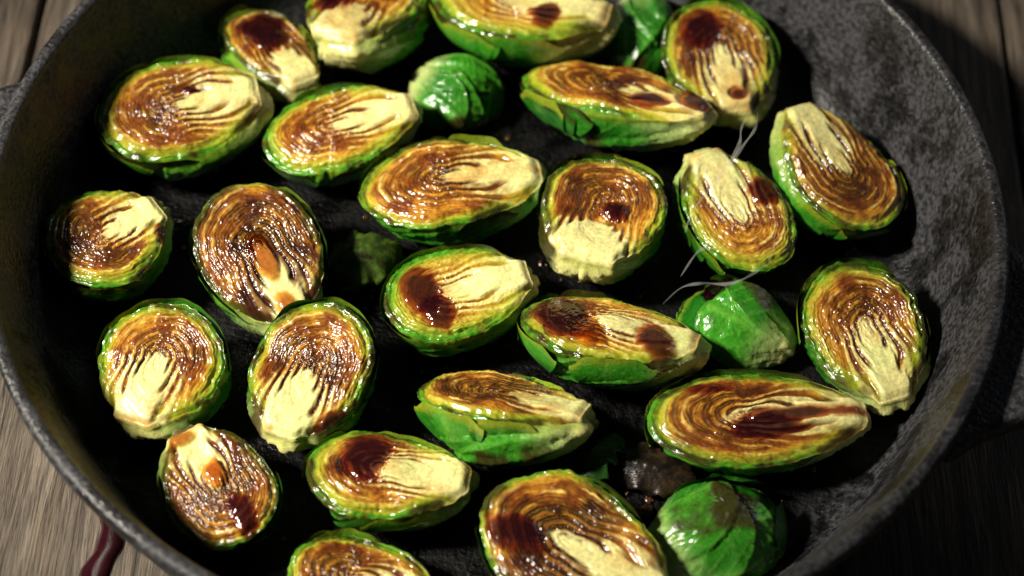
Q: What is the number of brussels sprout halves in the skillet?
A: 28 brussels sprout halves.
